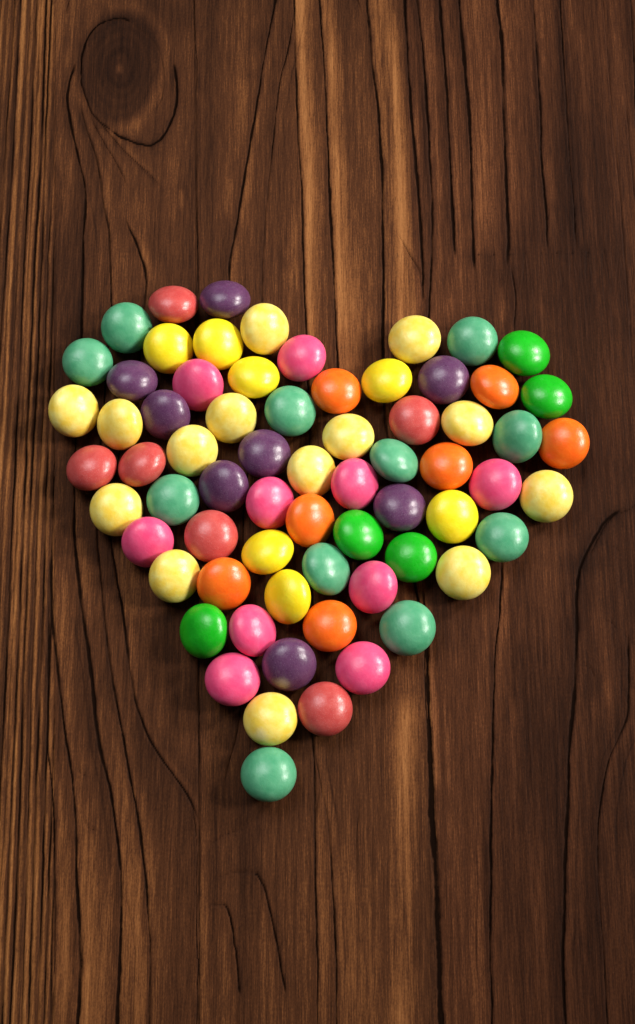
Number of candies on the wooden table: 68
